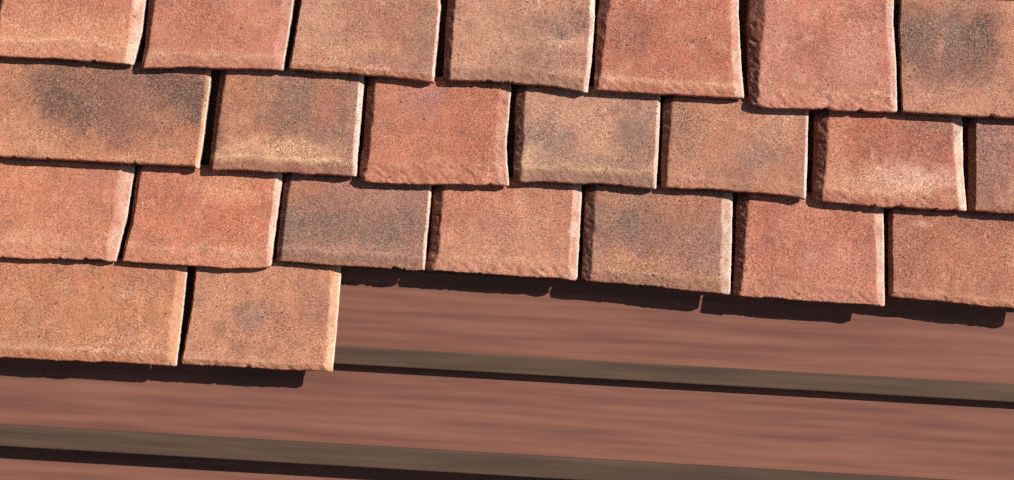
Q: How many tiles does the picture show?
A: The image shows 23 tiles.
